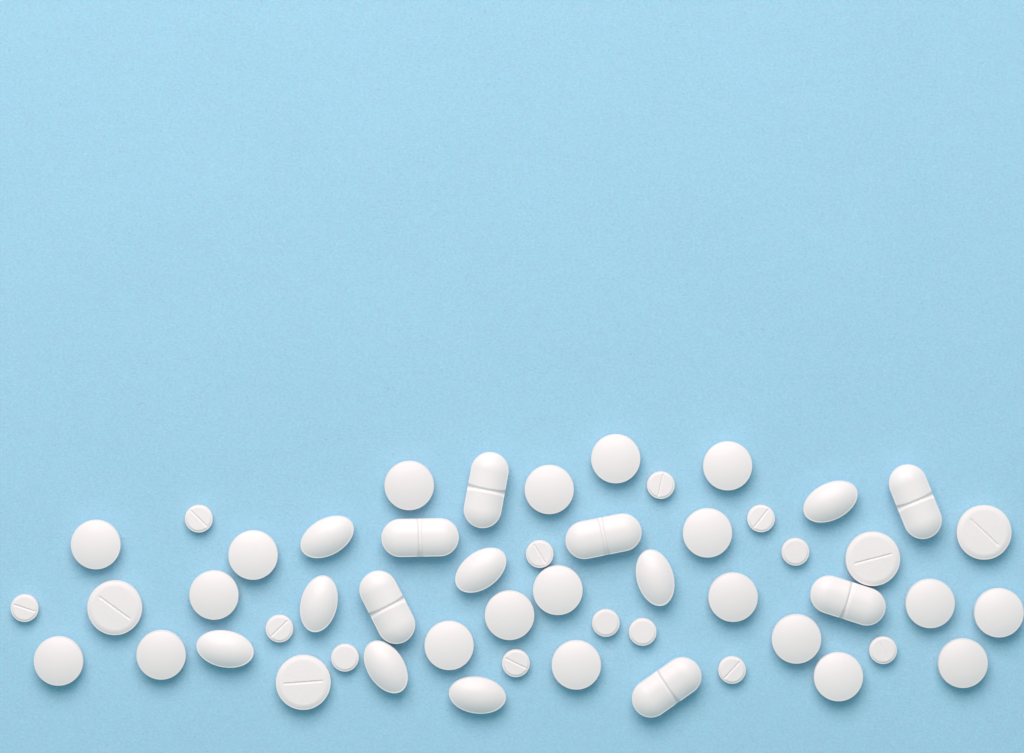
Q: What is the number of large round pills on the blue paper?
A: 24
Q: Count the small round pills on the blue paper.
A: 13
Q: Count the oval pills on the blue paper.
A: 8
